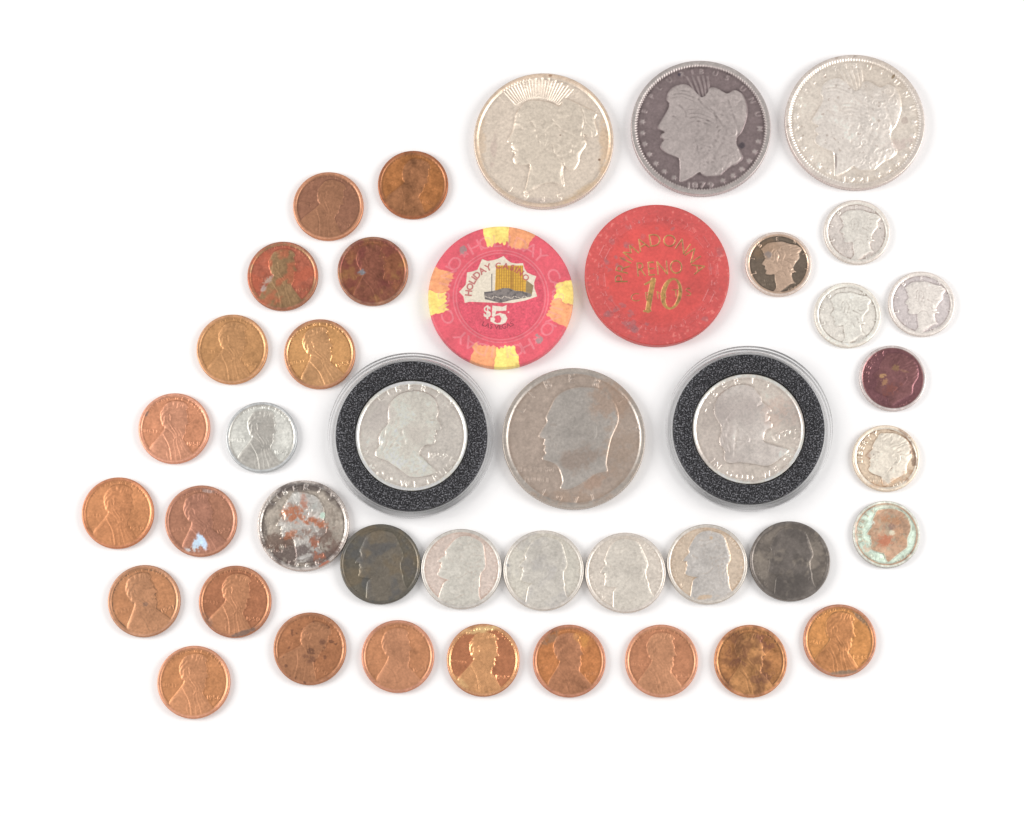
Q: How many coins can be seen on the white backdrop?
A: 40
